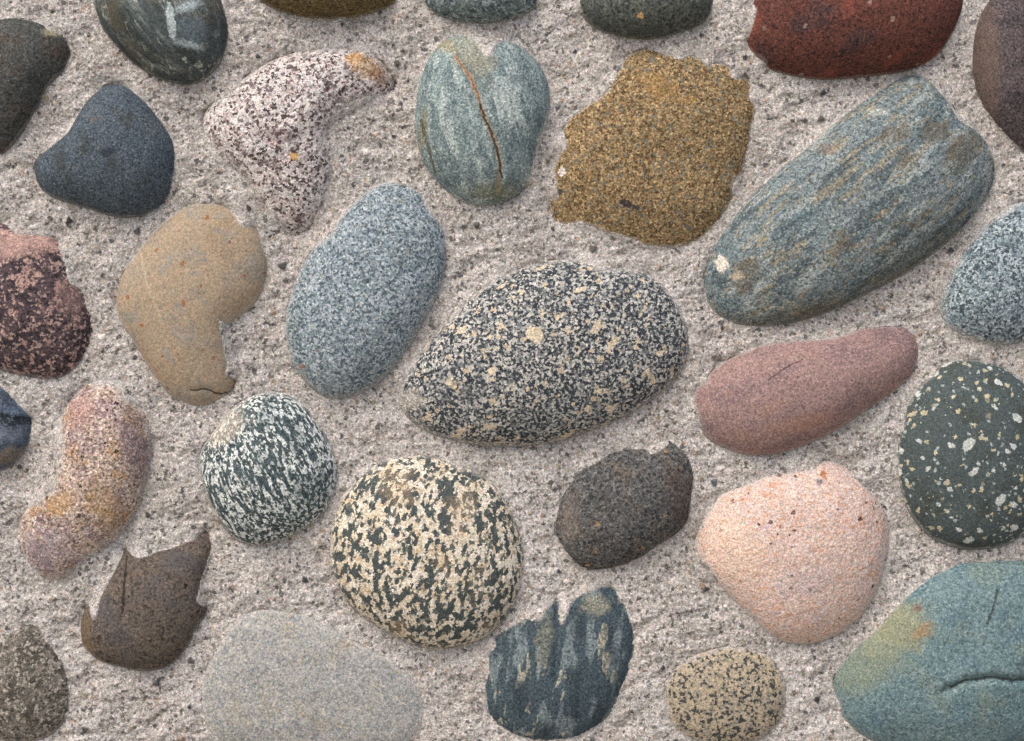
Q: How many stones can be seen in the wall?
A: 31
